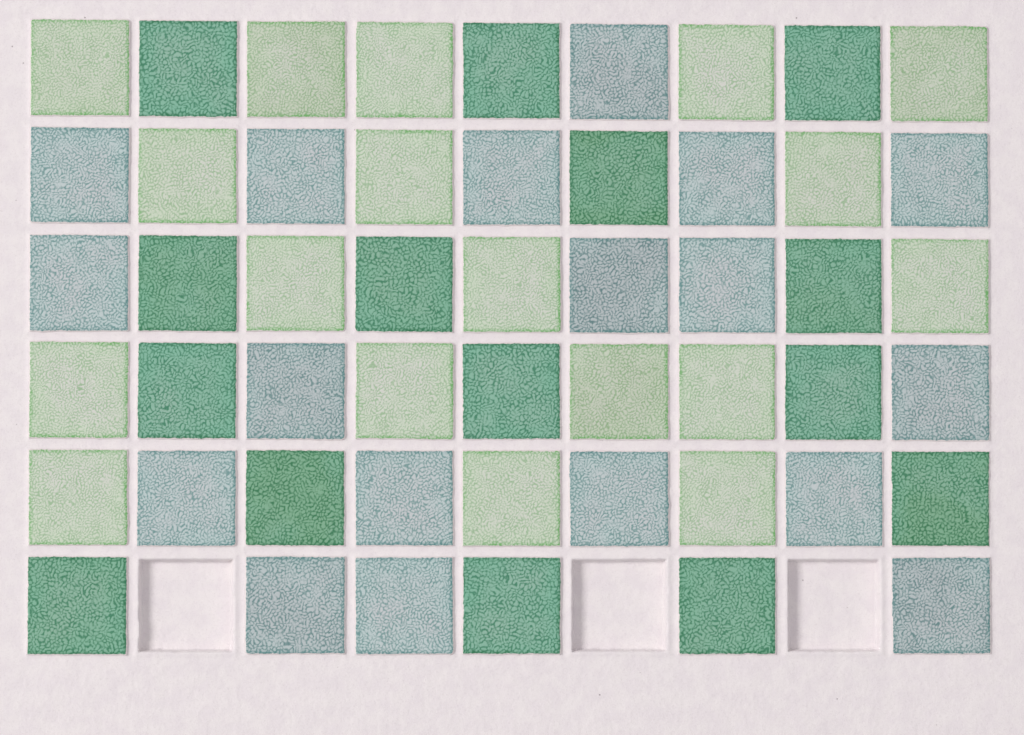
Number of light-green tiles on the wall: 18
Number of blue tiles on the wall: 18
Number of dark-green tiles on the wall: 15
